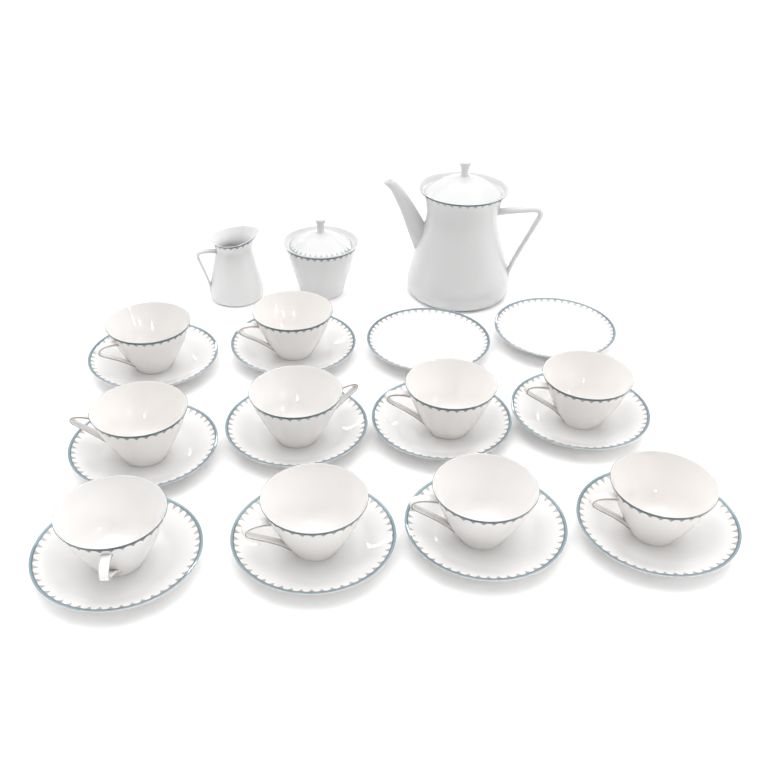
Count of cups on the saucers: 10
